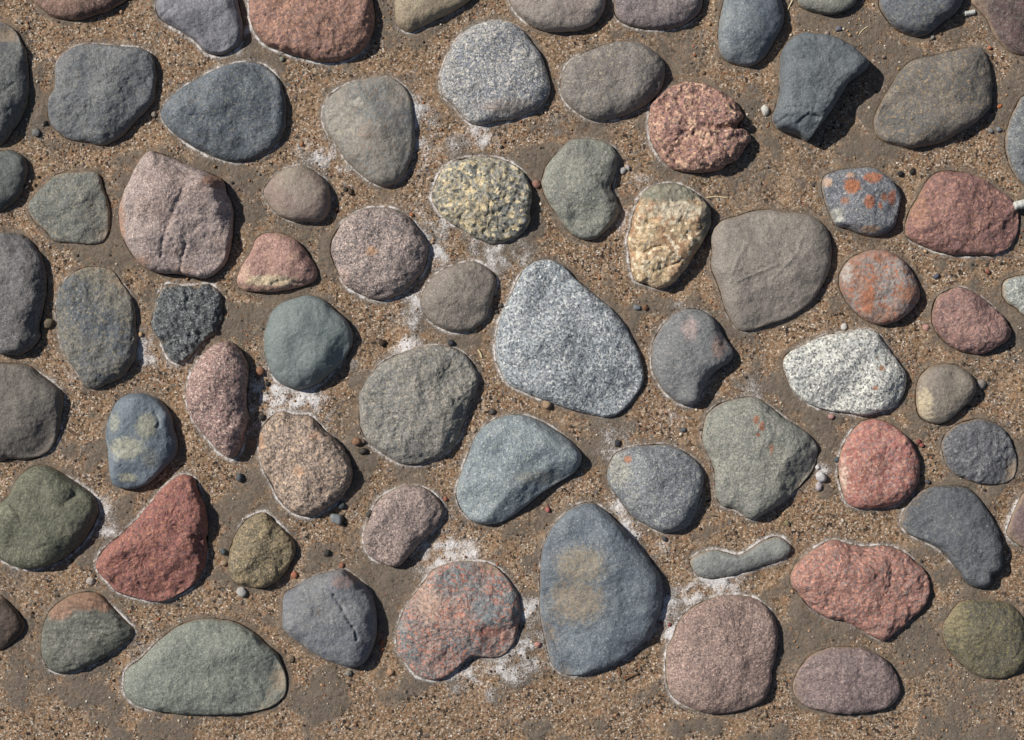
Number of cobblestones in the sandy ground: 71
